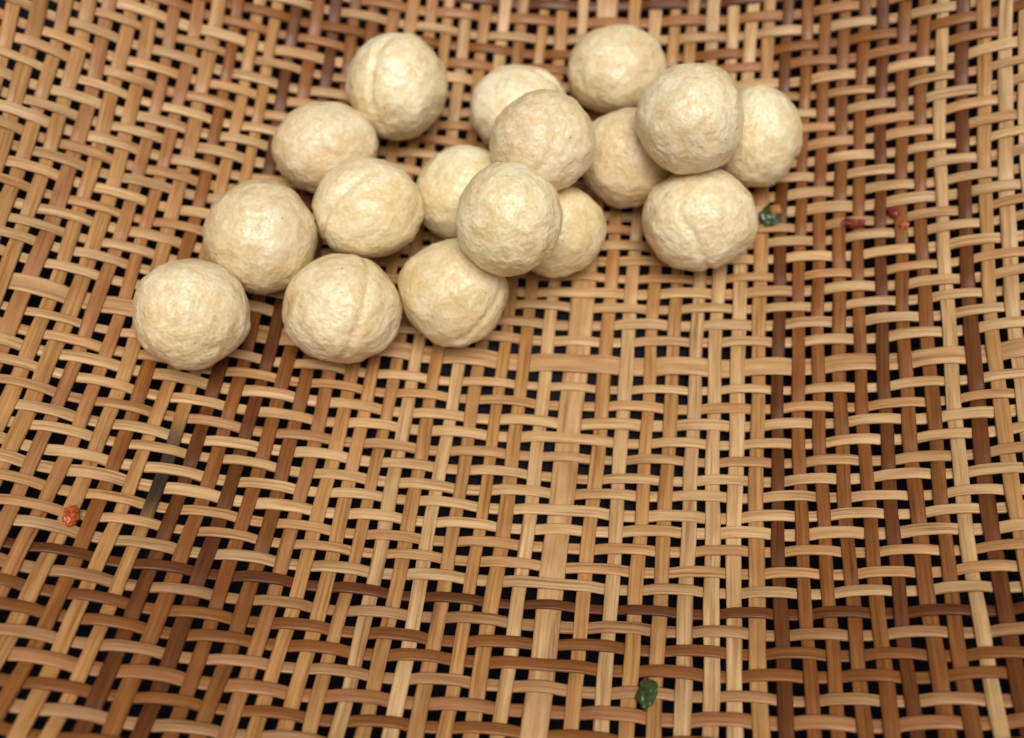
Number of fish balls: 17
